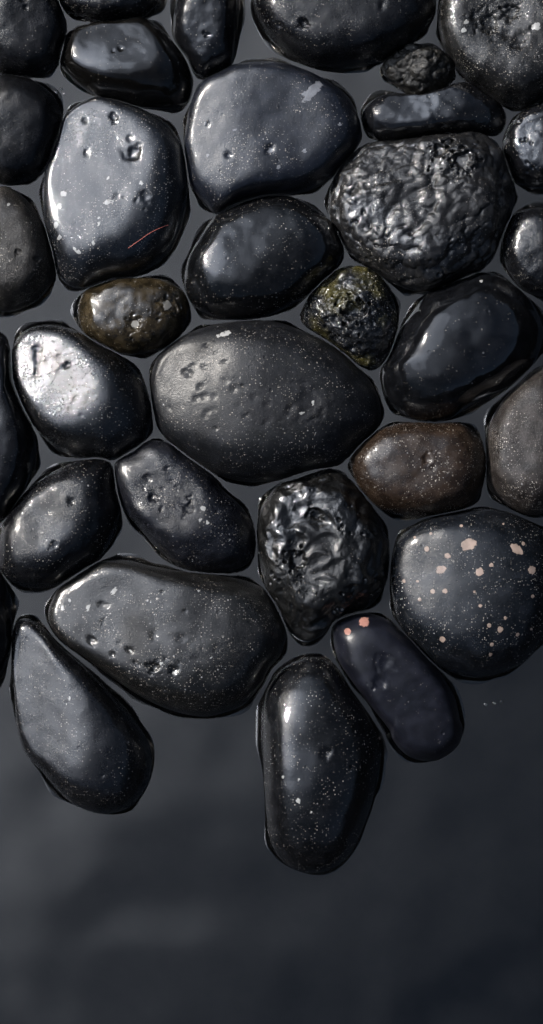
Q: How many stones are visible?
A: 33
